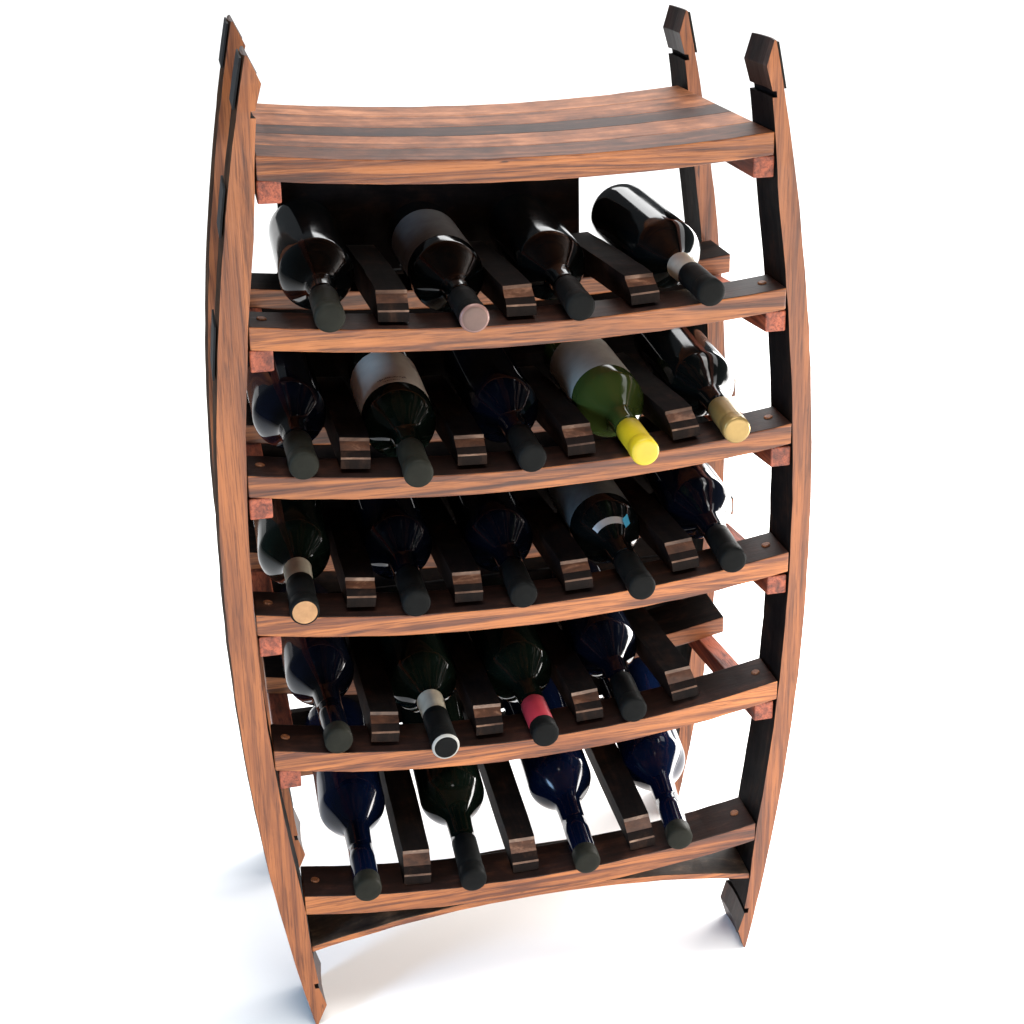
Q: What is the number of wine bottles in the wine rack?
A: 22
